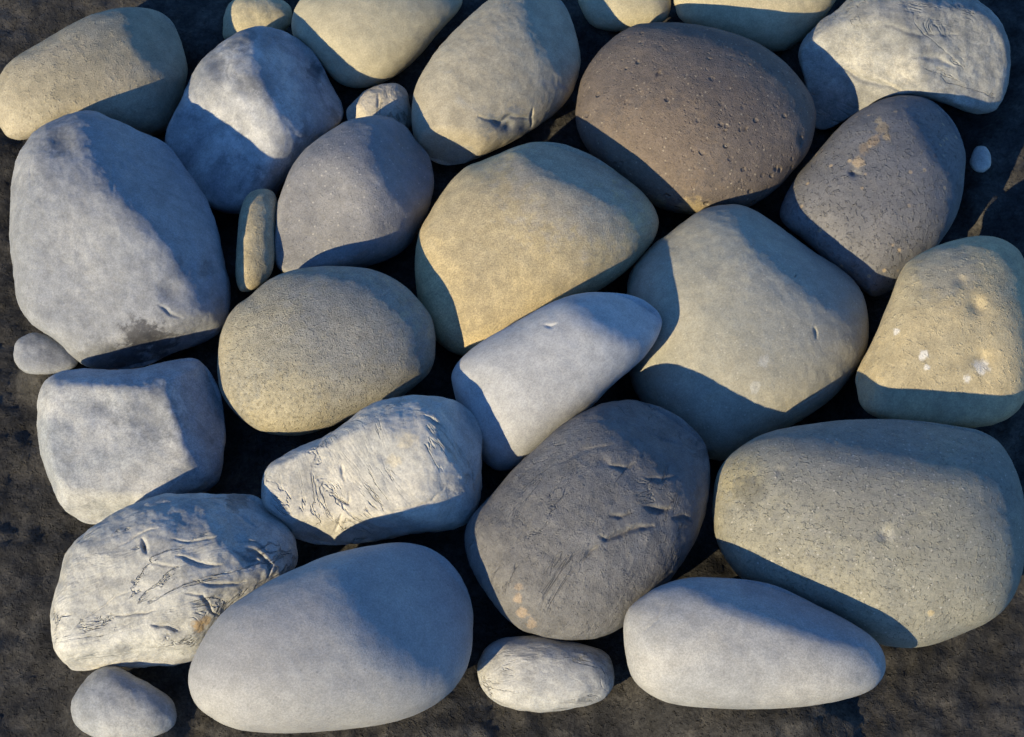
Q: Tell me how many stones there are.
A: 30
